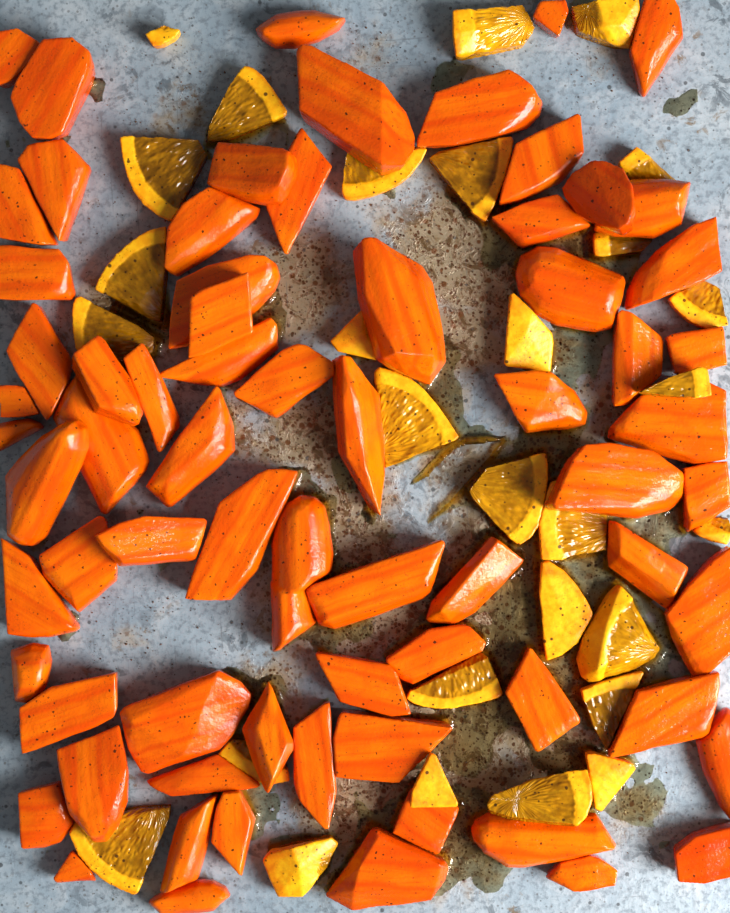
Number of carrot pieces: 71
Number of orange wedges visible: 29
